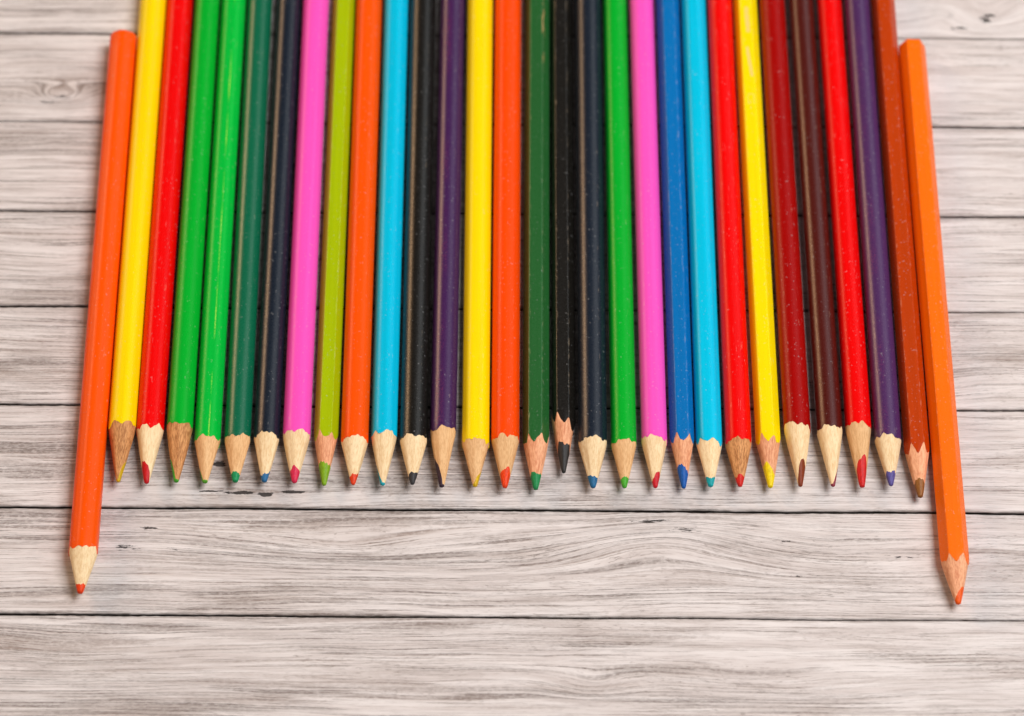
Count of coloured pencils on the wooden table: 30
